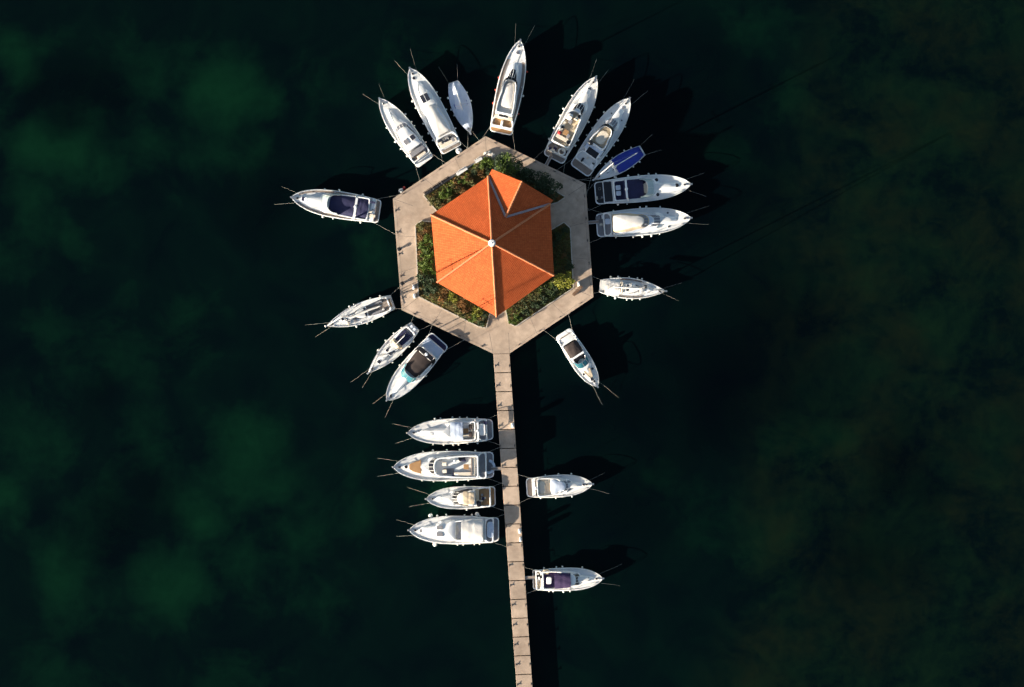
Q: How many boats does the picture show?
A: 21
